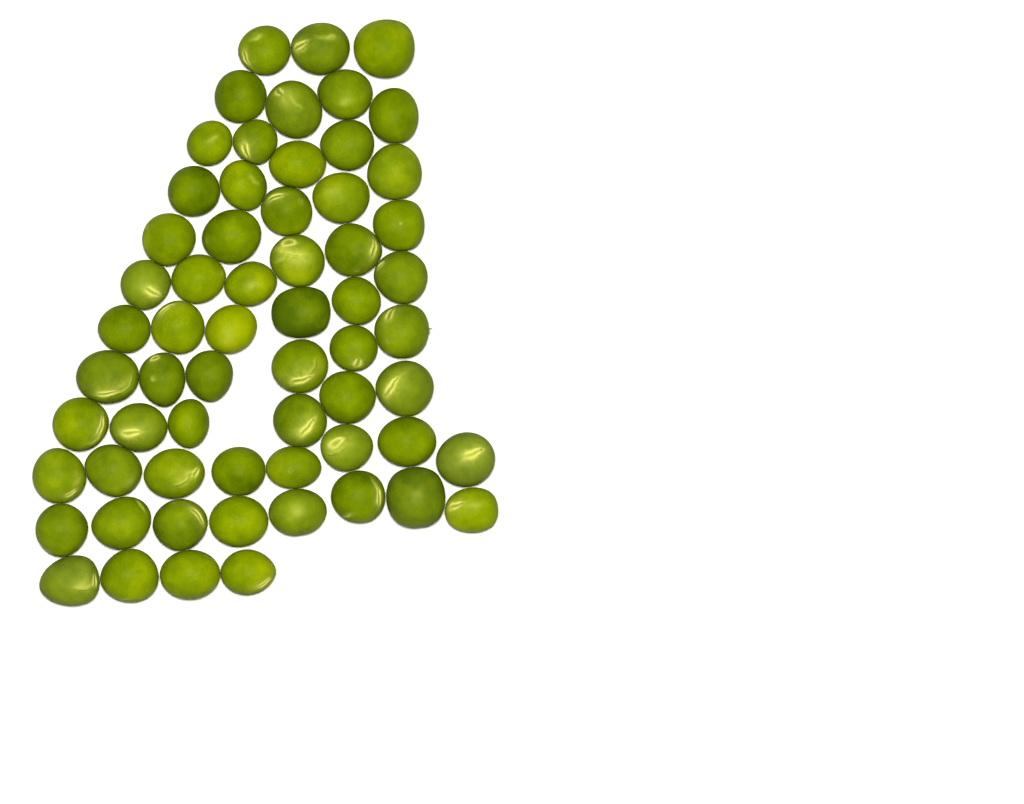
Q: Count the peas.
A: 62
